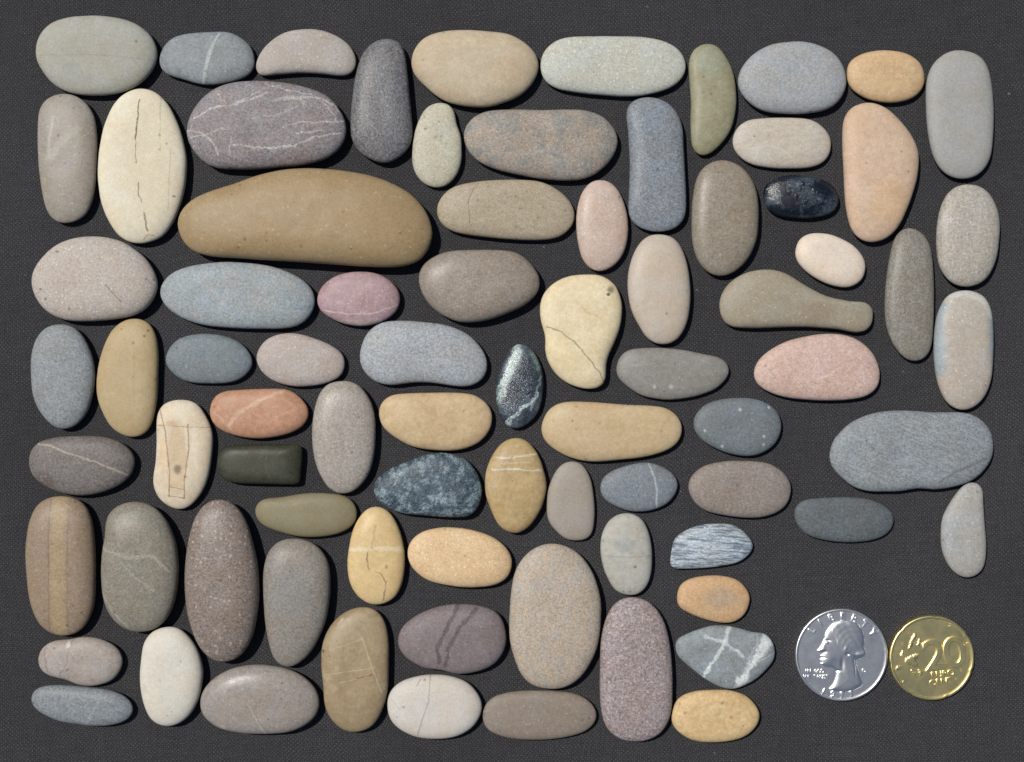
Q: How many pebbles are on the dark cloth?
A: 80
